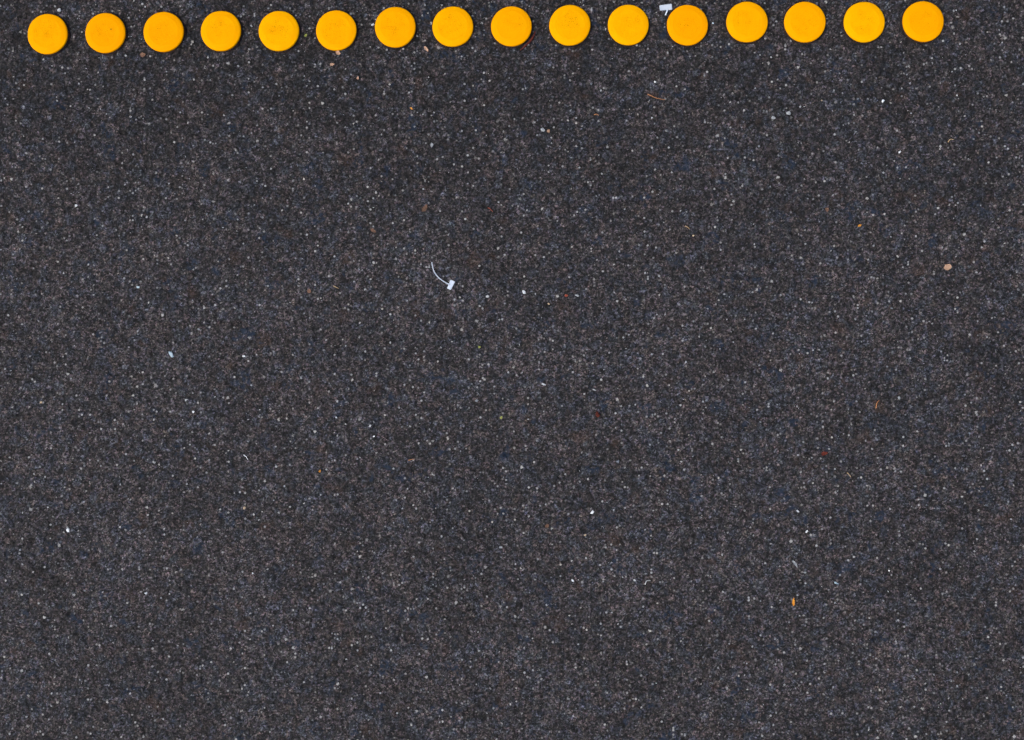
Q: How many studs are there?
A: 16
